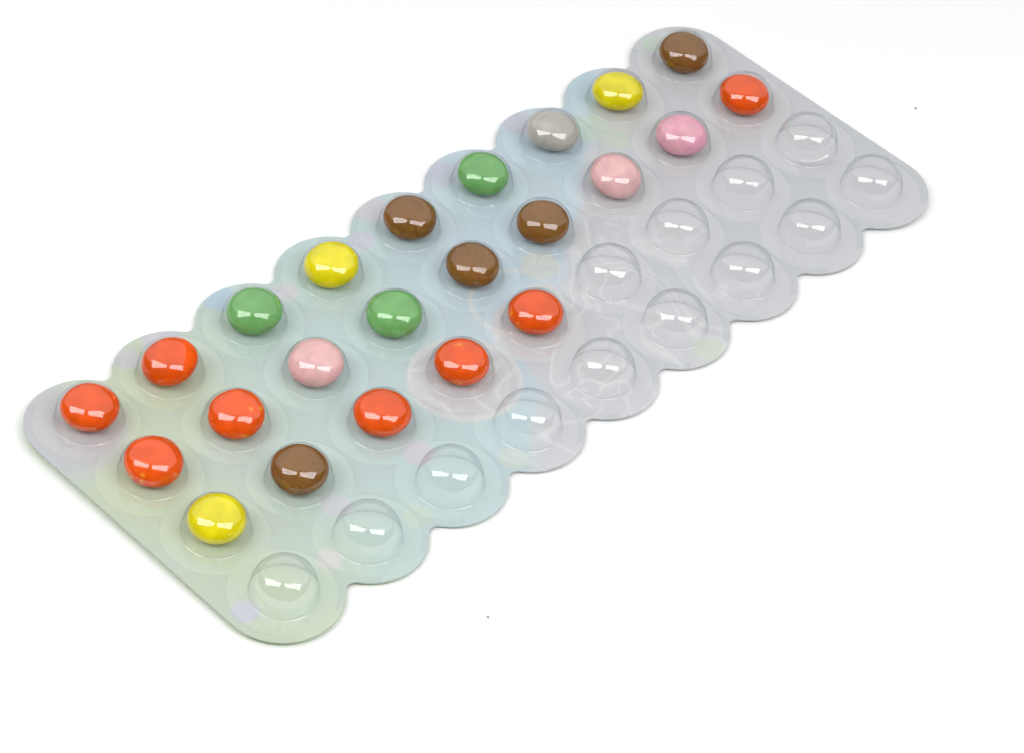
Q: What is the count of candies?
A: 23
